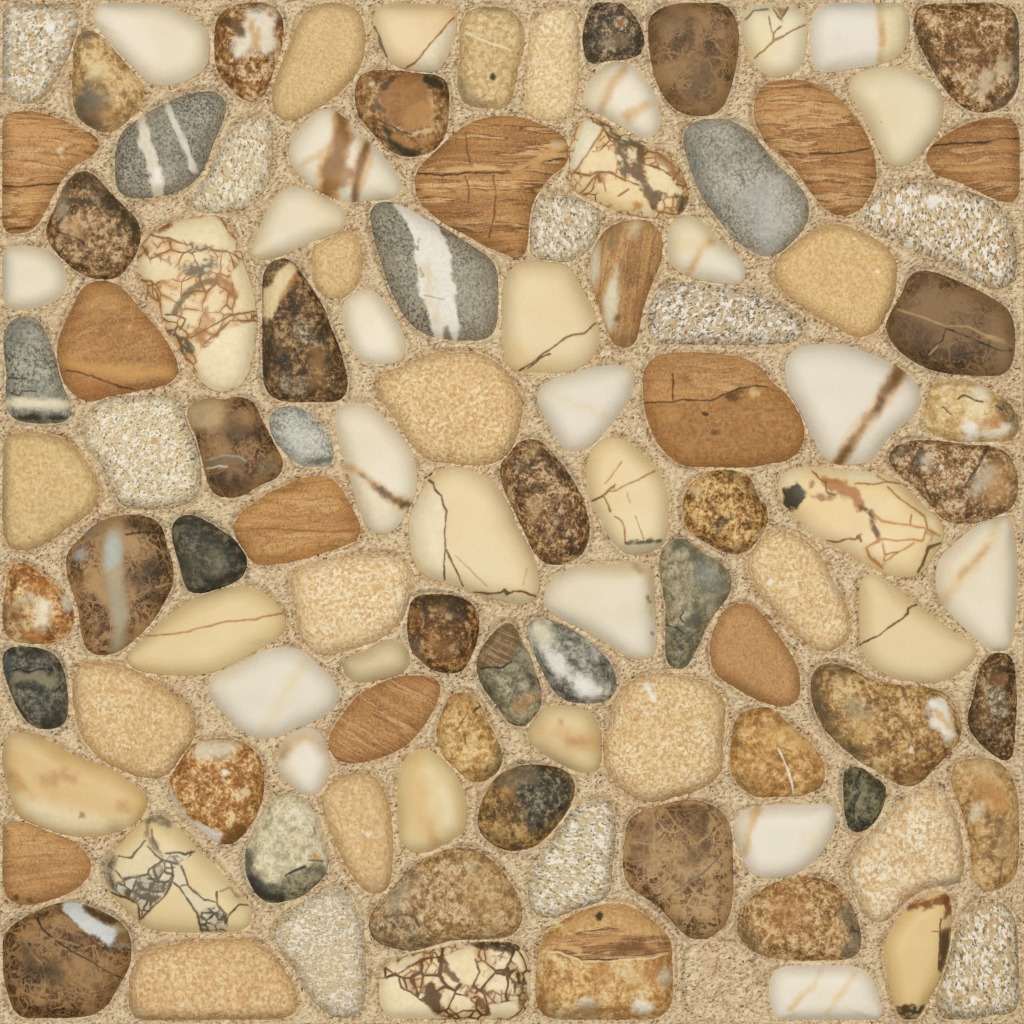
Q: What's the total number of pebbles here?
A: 110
